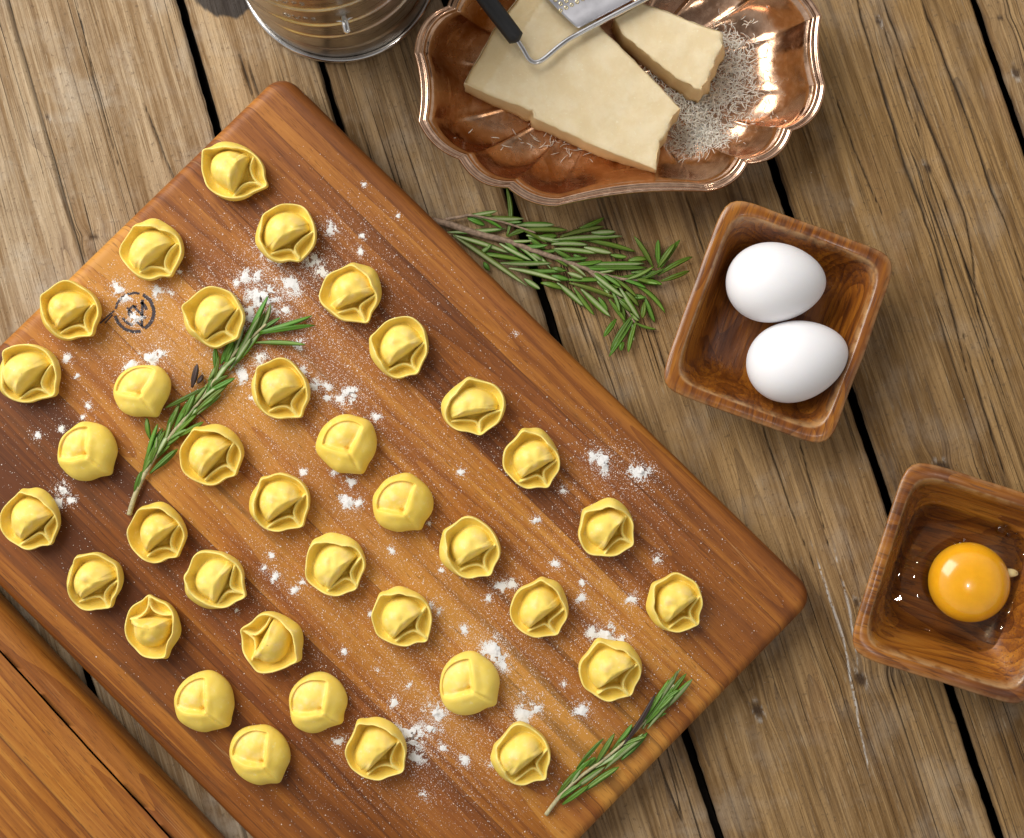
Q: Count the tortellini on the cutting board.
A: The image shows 36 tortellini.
